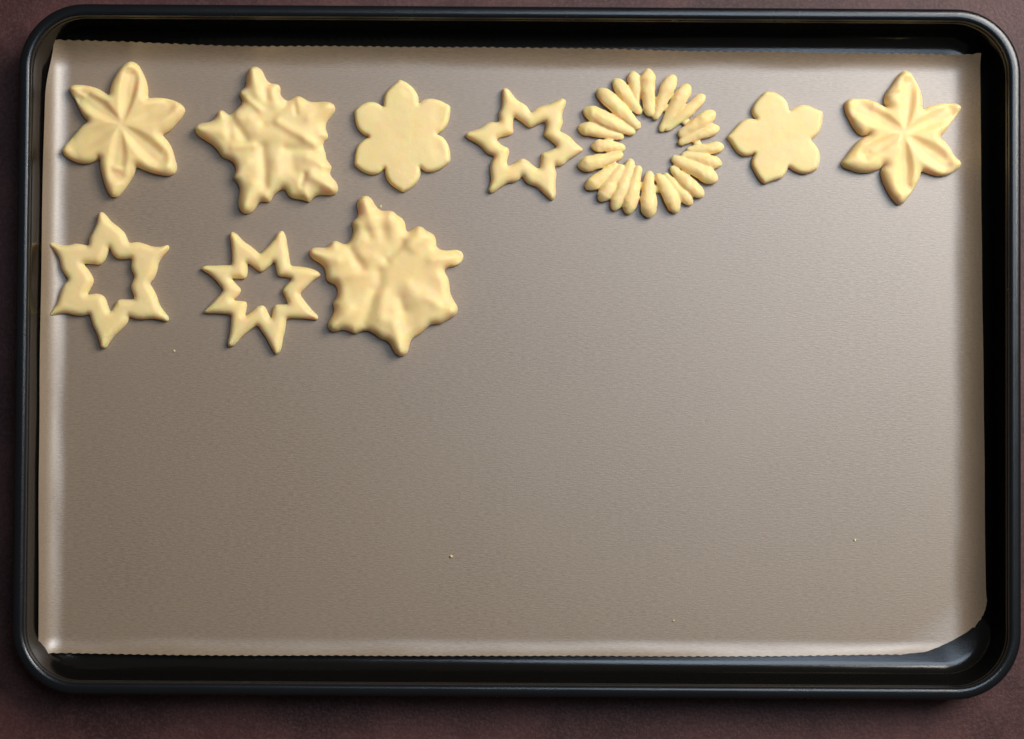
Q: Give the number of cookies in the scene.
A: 10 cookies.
